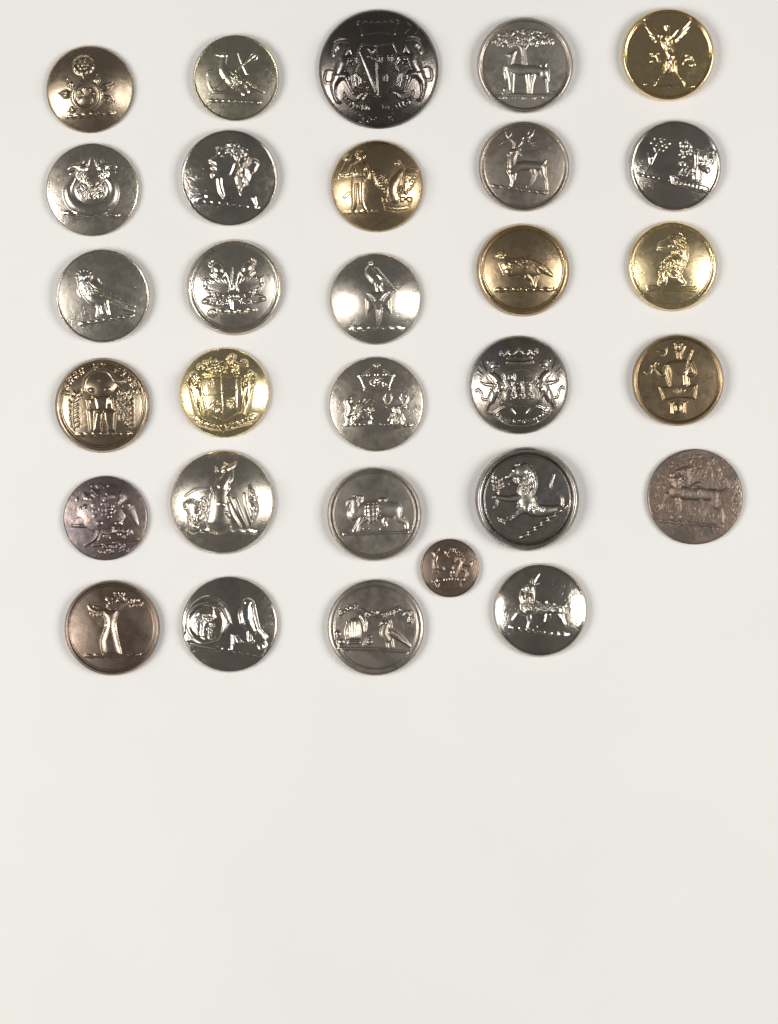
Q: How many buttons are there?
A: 30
